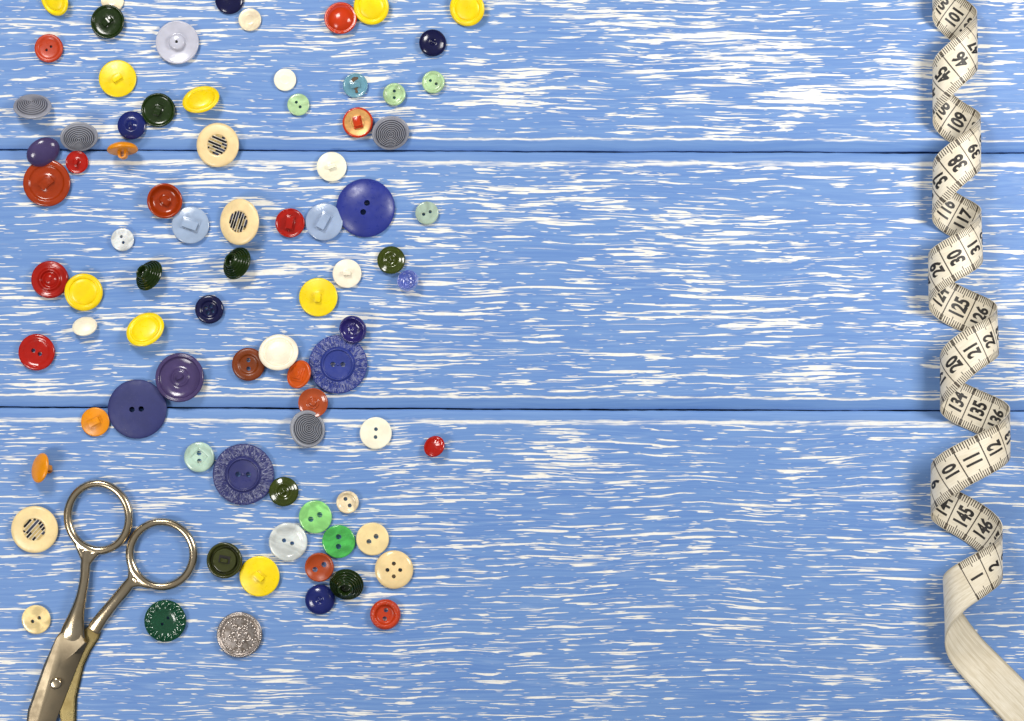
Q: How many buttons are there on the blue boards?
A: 82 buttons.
